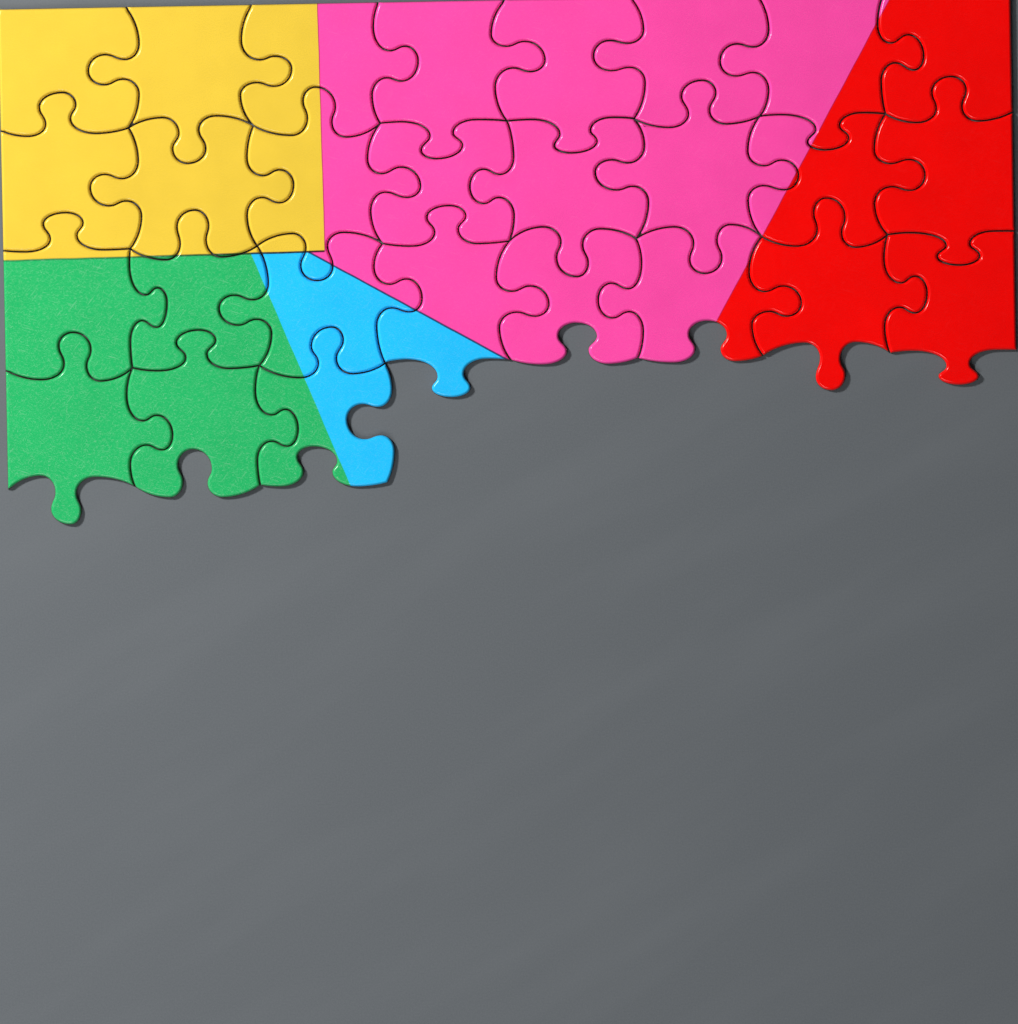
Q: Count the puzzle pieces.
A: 27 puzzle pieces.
